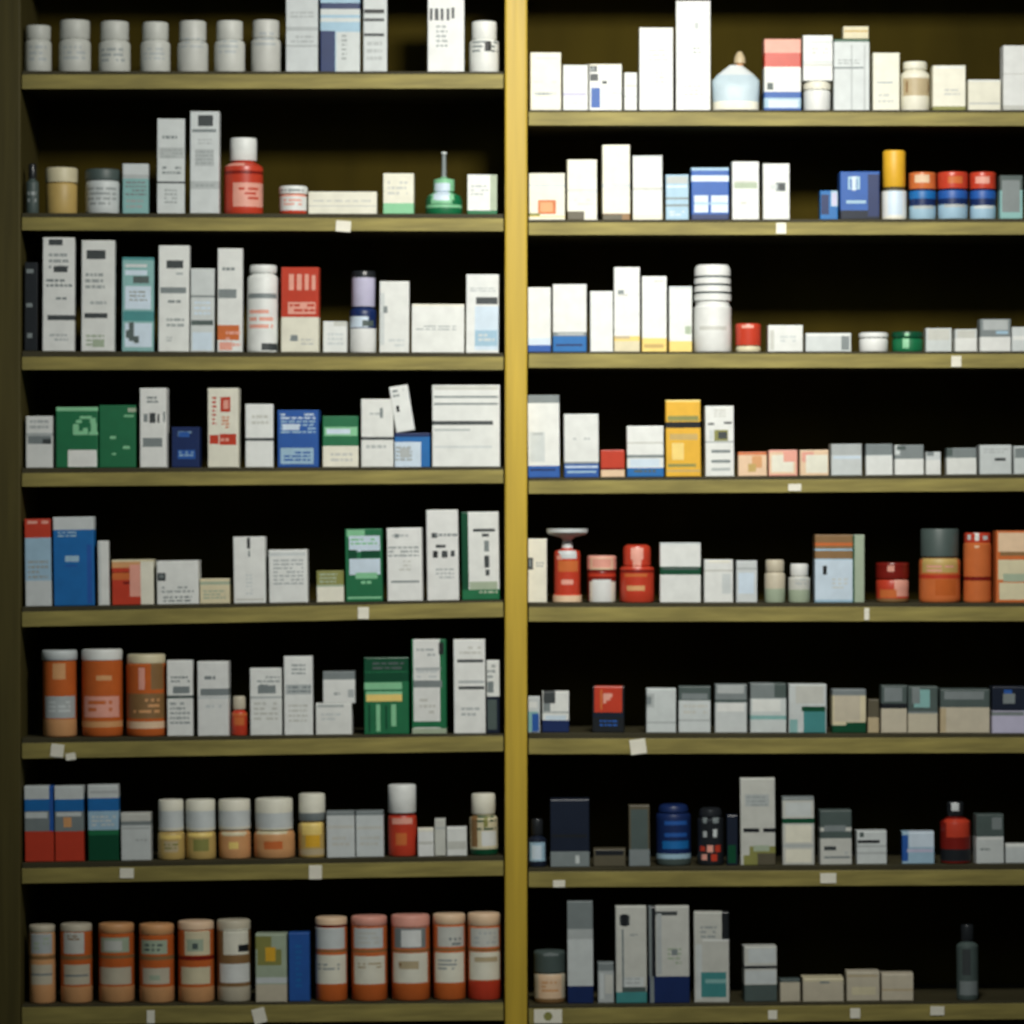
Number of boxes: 163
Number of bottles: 49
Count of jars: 13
